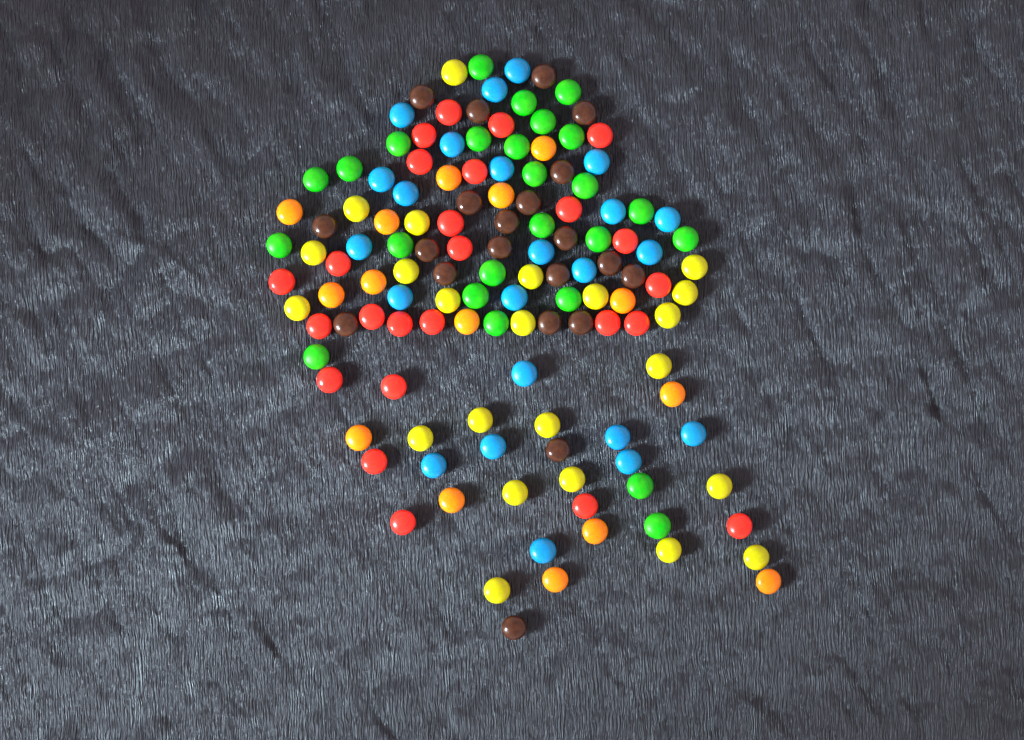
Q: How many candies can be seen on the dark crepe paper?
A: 132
